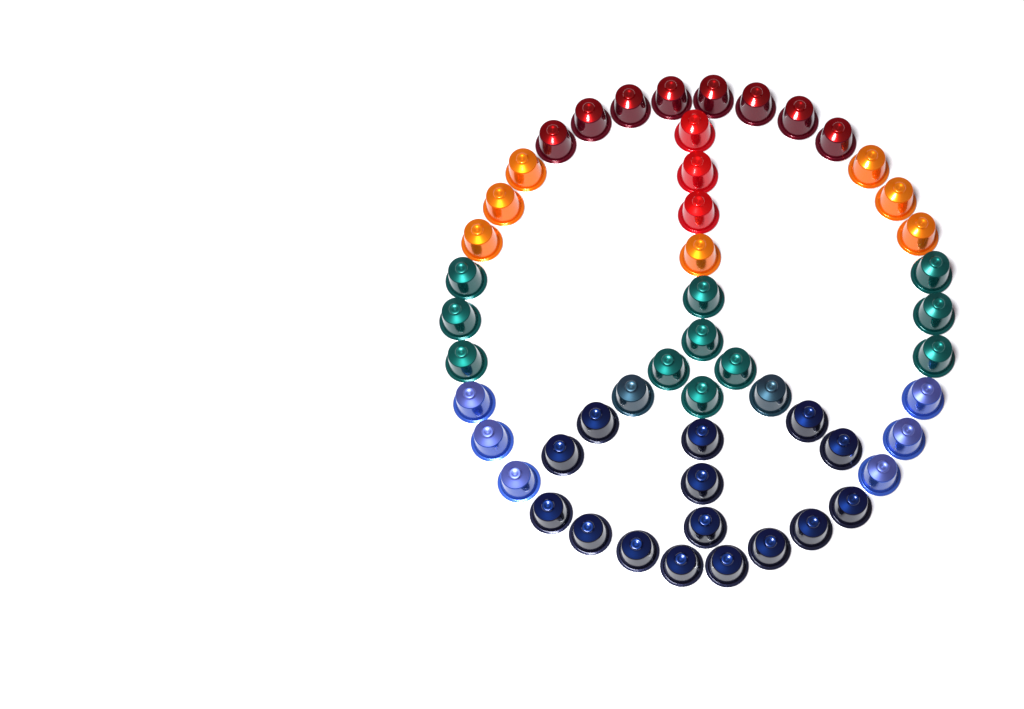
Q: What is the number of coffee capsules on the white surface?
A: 52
